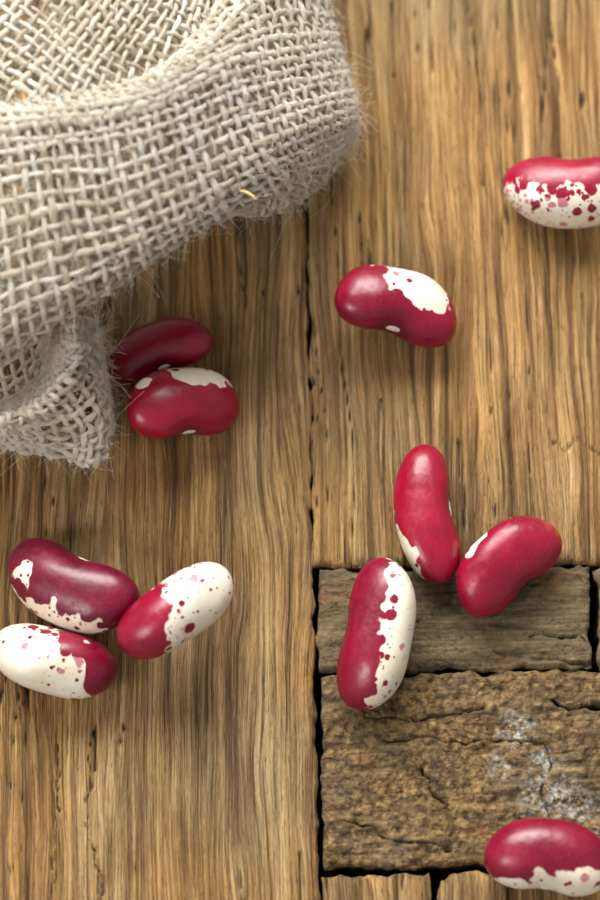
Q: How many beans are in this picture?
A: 11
